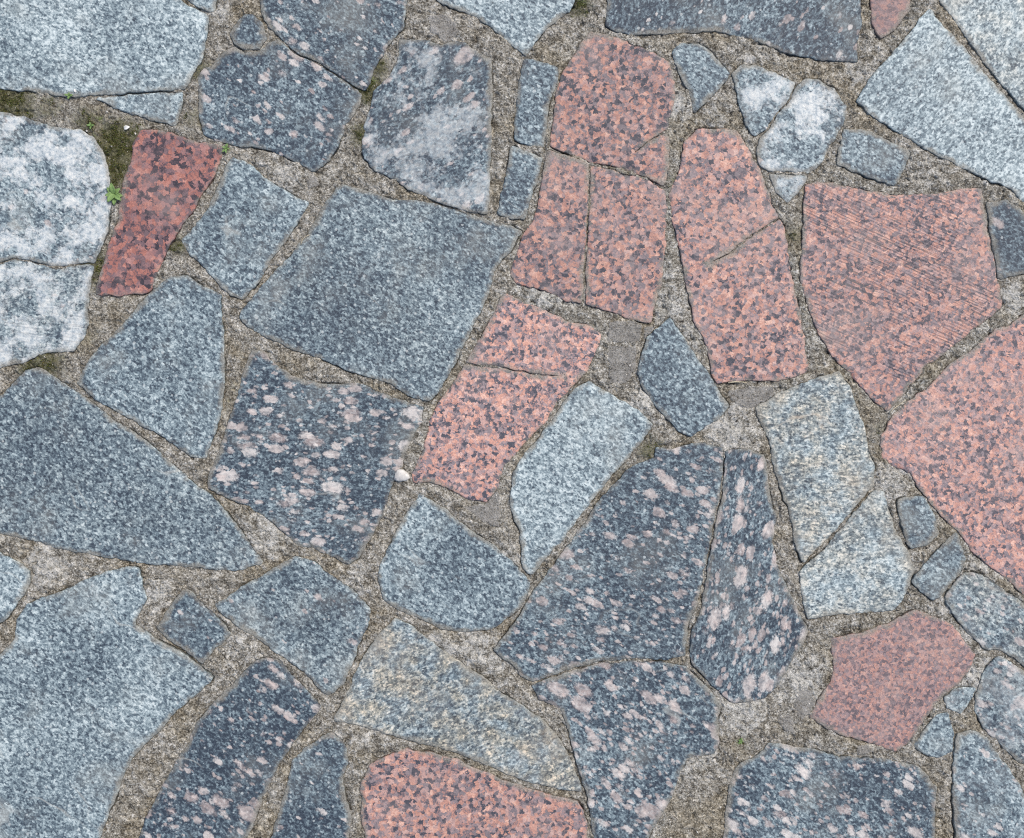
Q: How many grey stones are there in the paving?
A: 49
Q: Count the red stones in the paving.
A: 11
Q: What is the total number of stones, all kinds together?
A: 60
